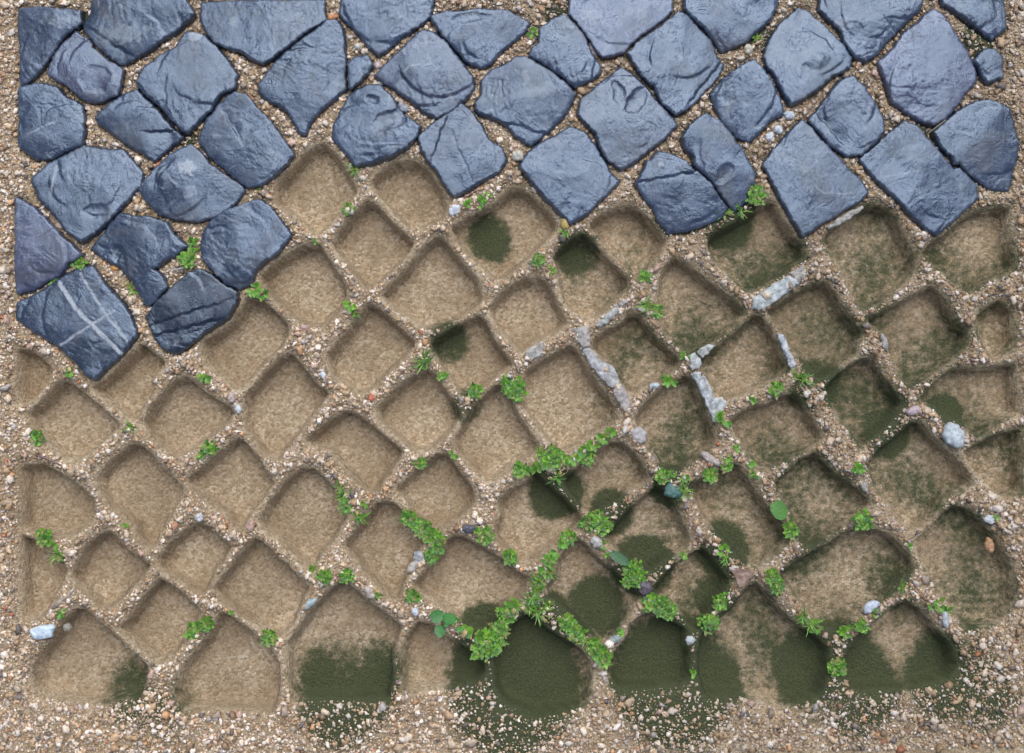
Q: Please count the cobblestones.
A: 41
